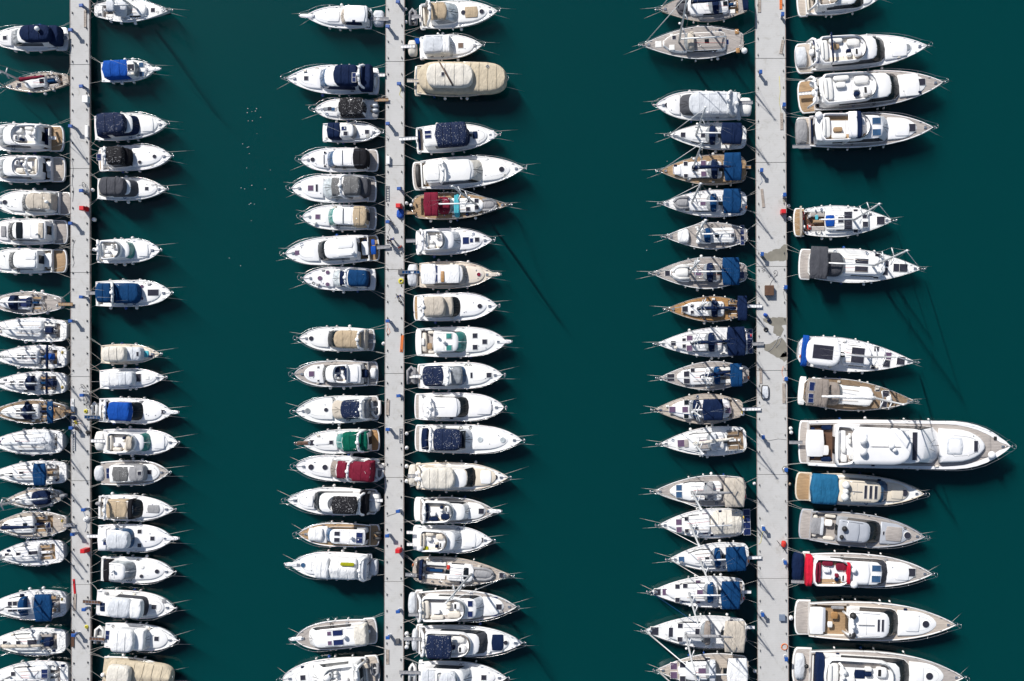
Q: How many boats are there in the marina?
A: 110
